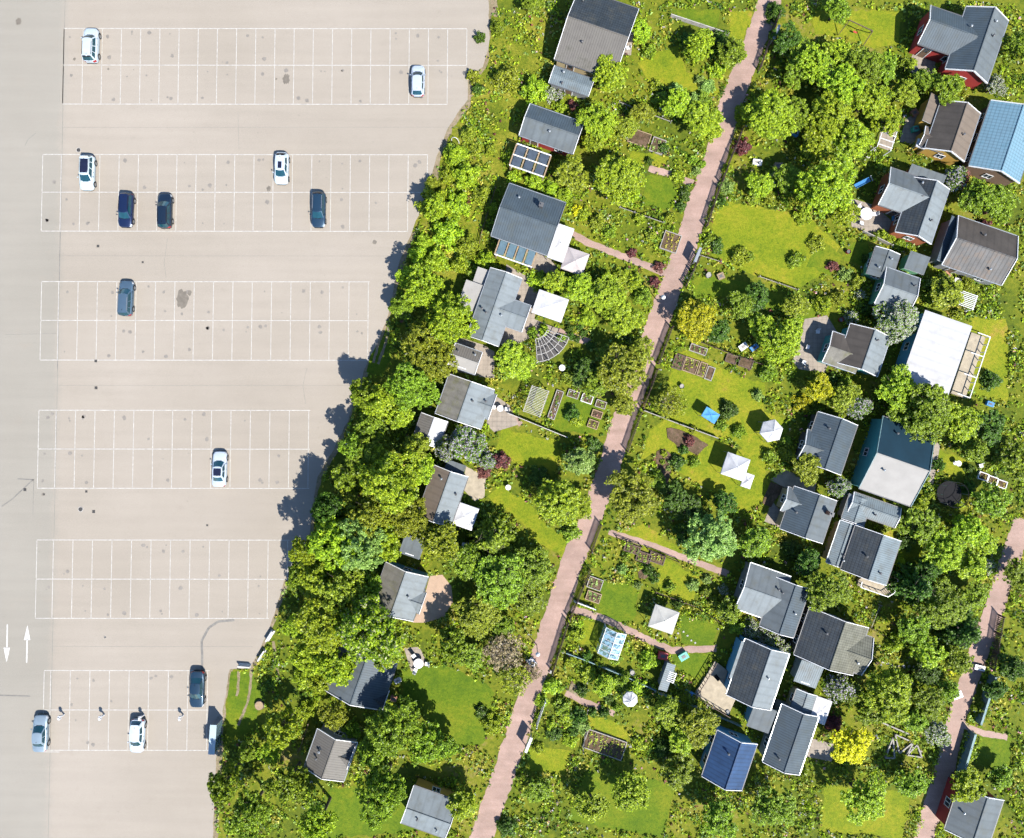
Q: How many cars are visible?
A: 12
